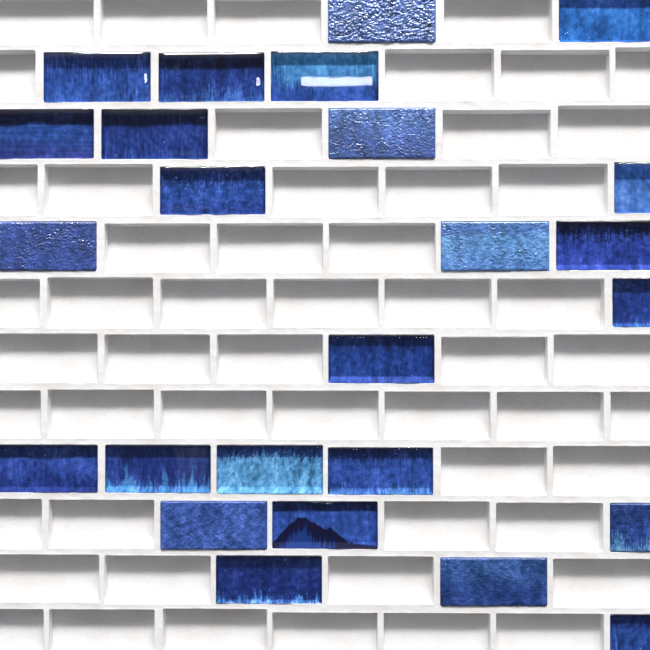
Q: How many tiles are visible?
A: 25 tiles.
